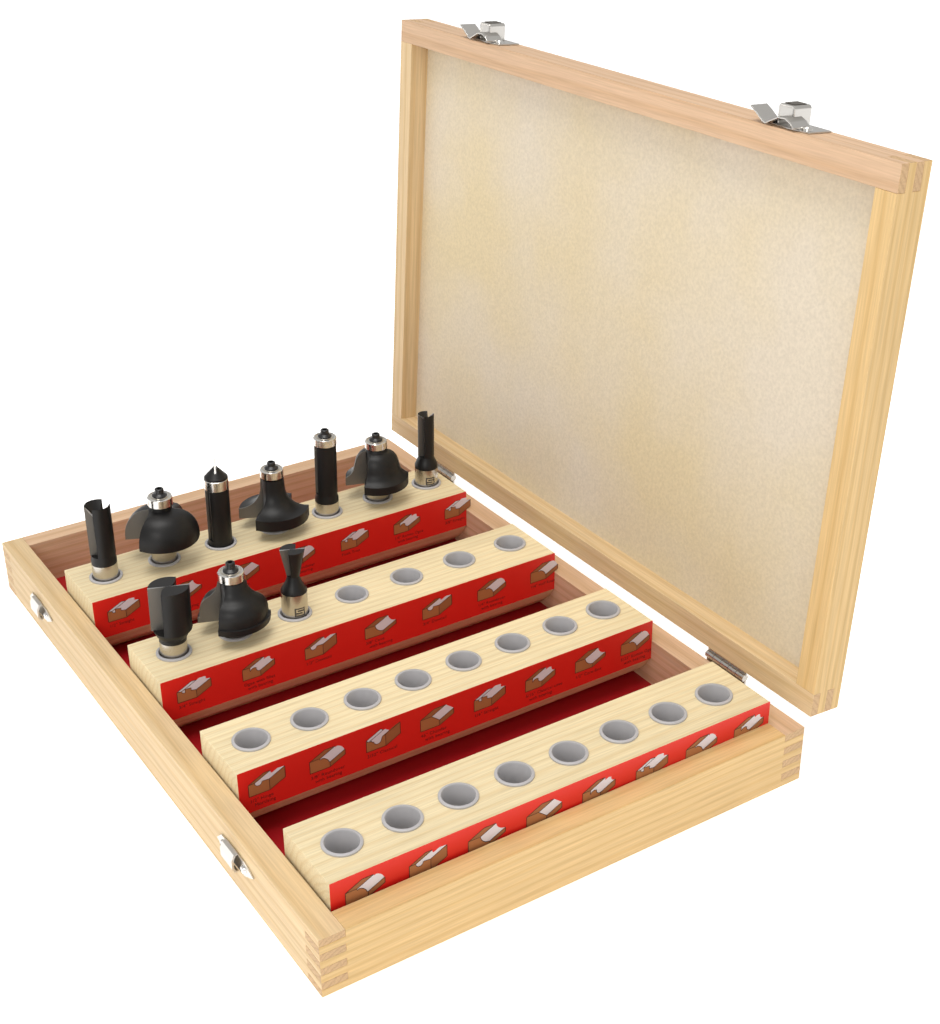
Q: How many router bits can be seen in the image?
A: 10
